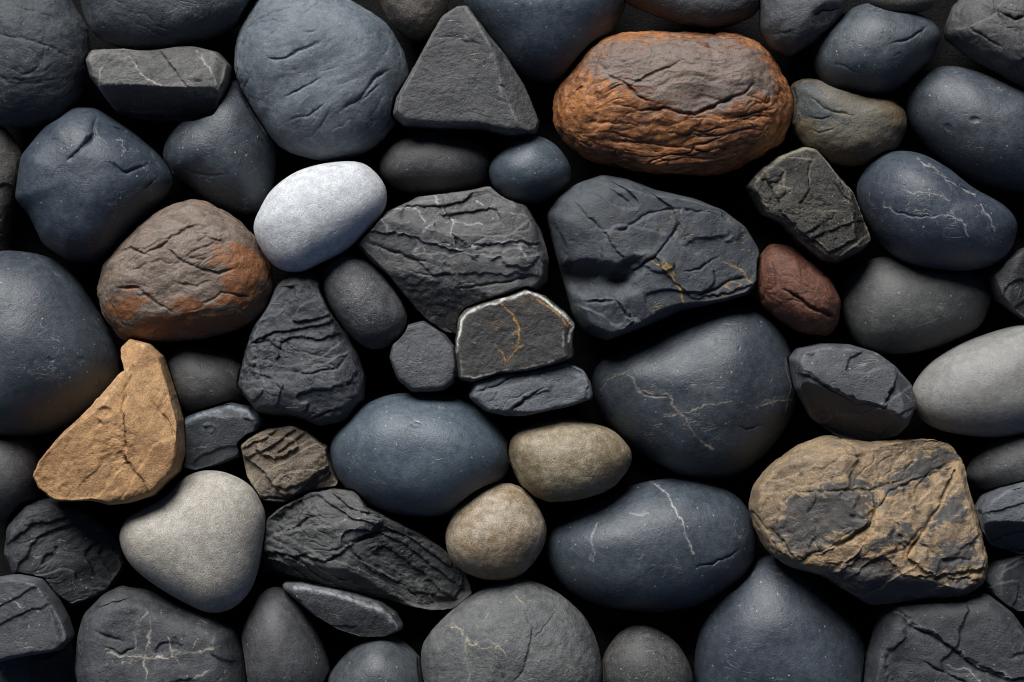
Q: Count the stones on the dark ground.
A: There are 64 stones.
